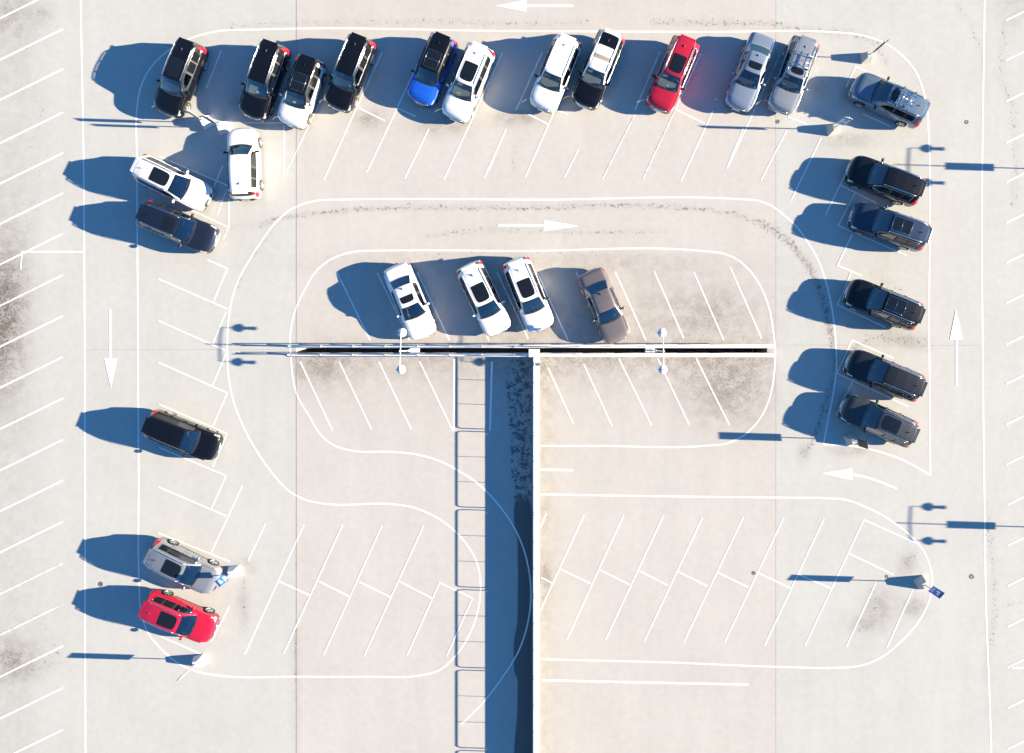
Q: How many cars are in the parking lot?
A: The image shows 27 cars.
